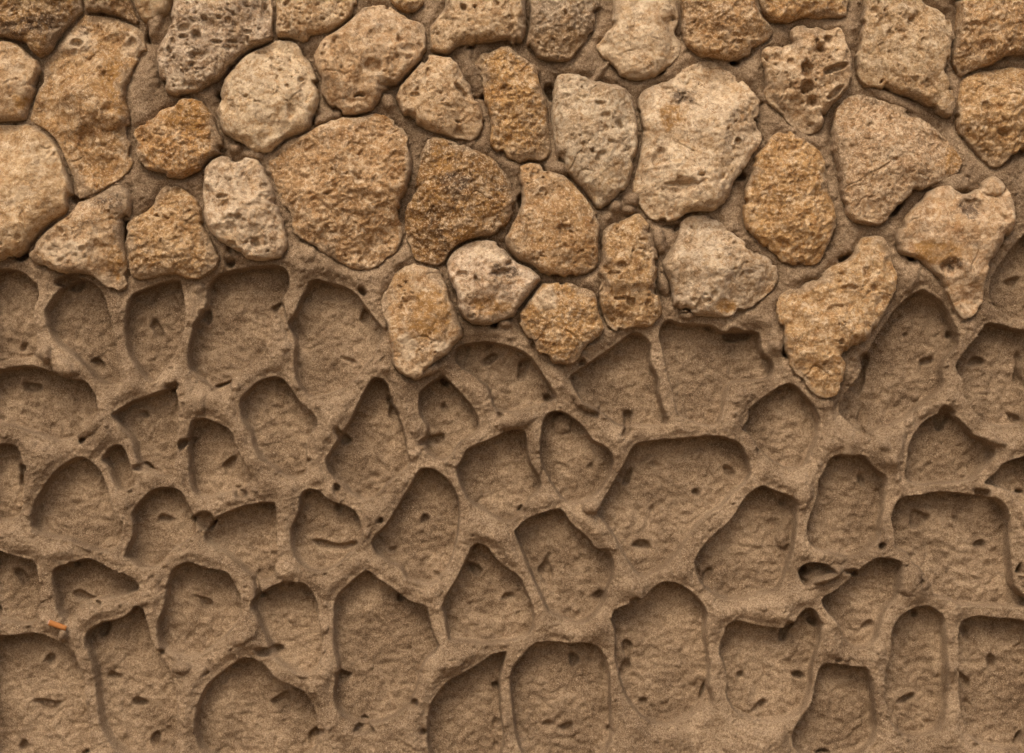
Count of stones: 40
